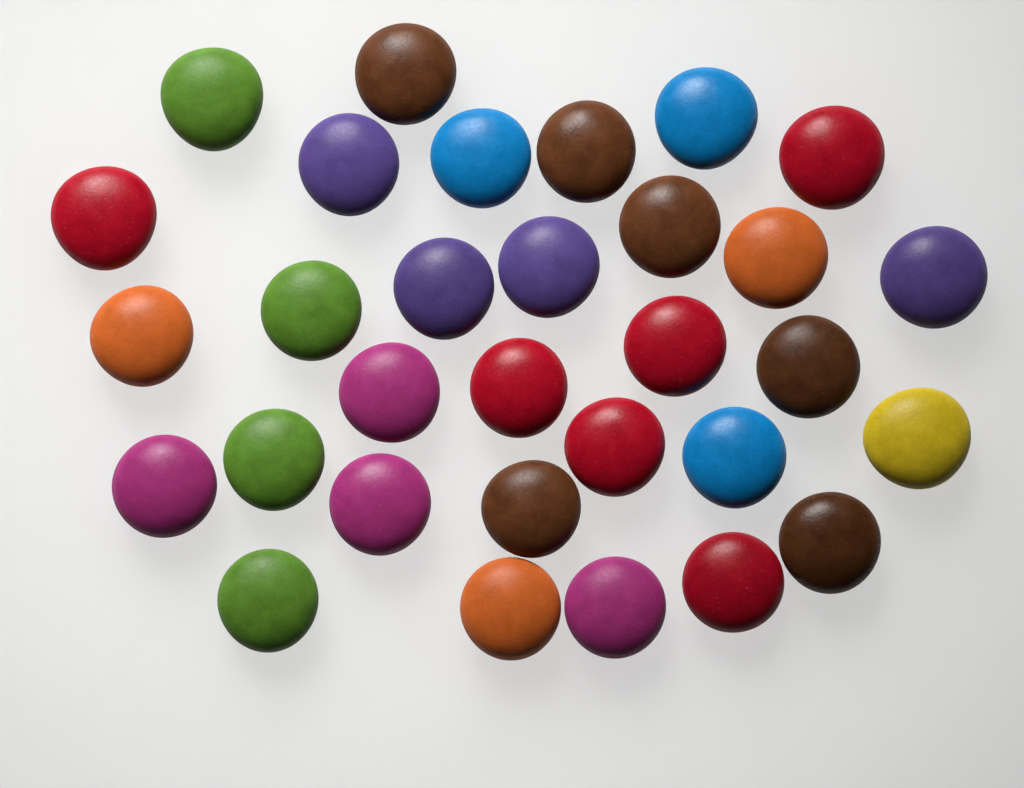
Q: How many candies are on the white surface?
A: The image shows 31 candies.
